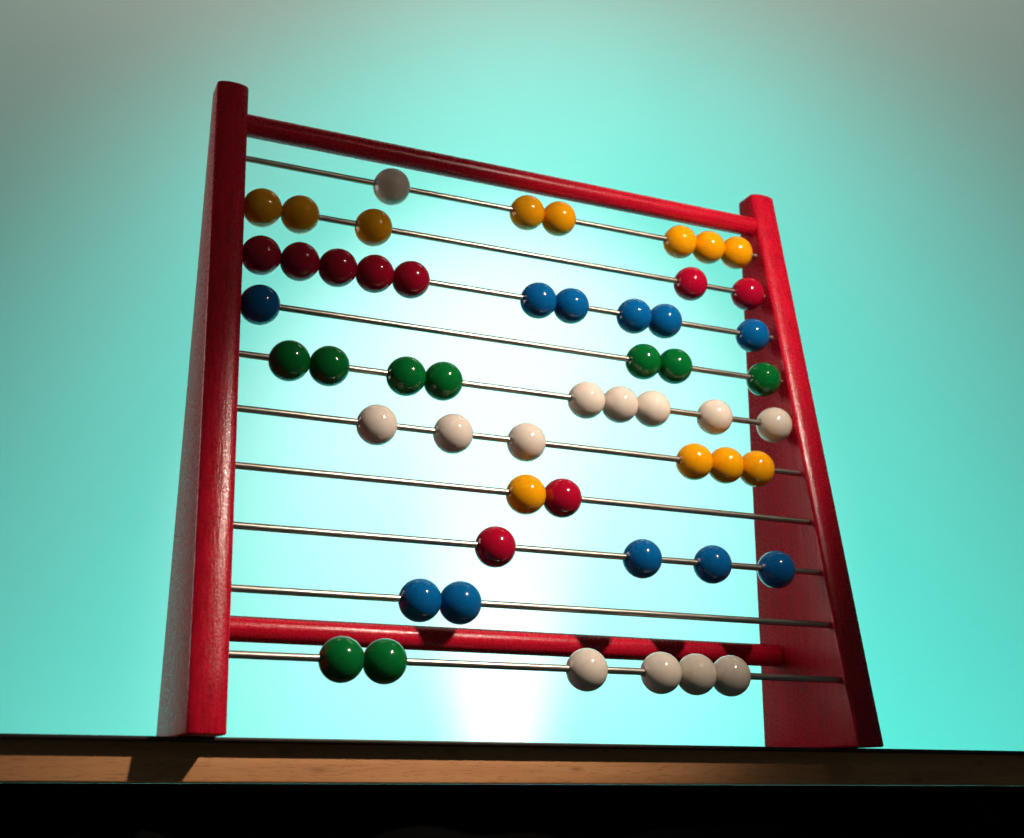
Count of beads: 54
